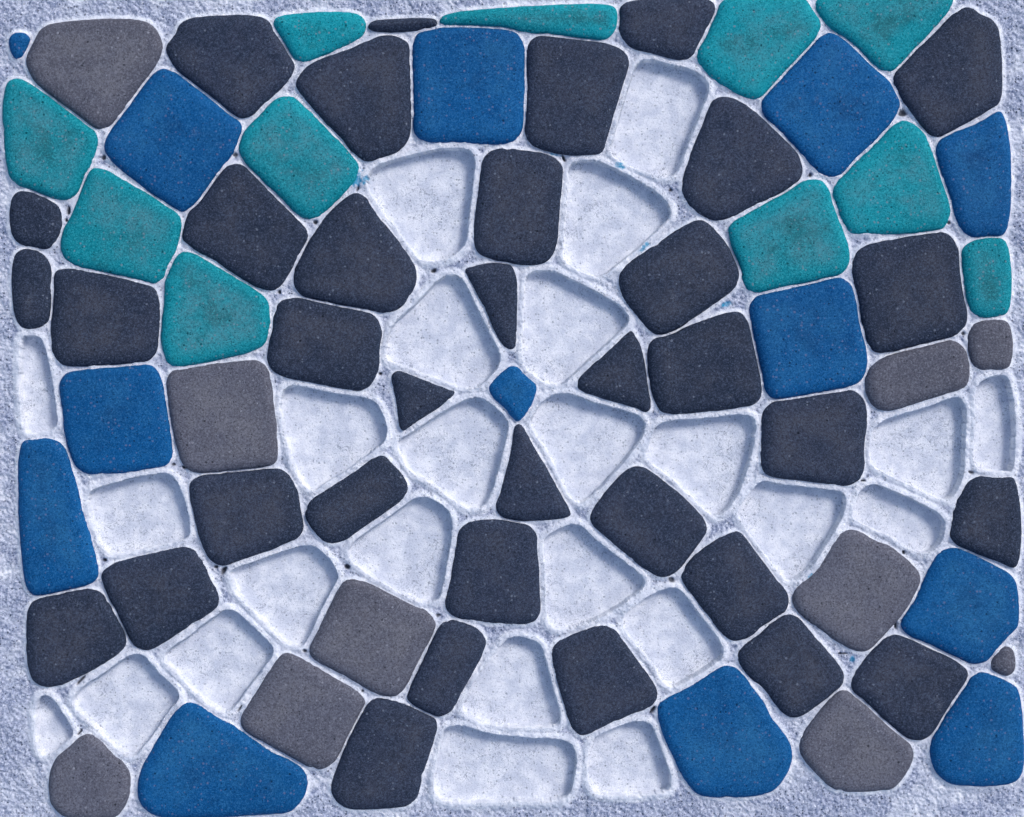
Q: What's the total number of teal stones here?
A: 11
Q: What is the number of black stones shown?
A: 35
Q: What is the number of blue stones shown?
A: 13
